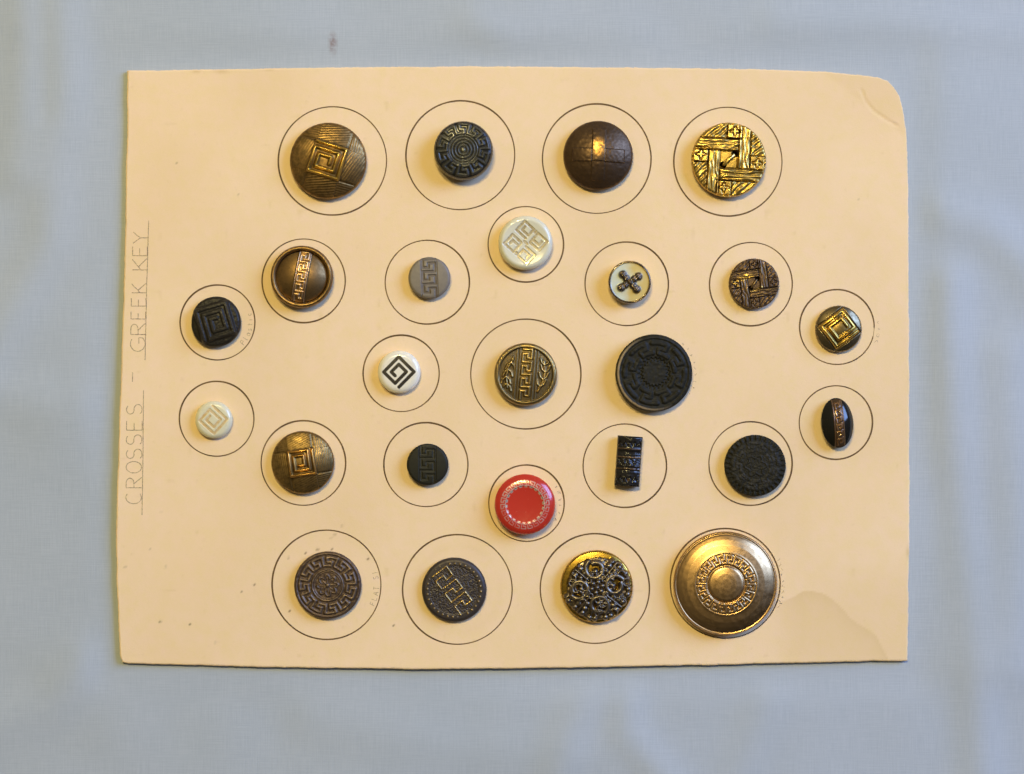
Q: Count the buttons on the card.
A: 25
